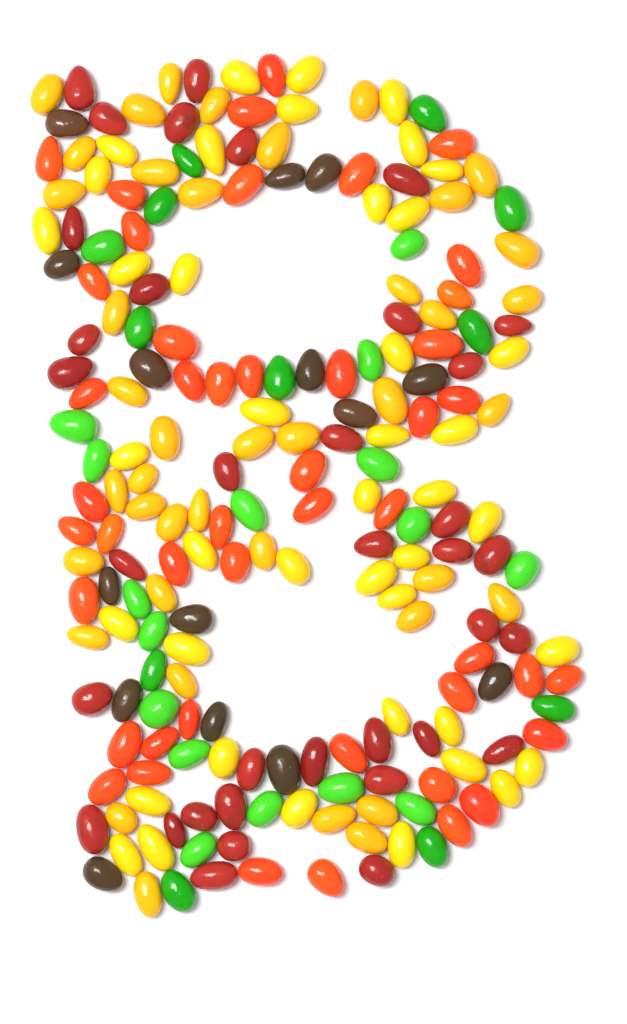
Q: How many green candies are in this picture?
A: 28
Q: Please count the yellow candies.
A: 83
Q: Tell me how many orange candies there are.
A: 46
